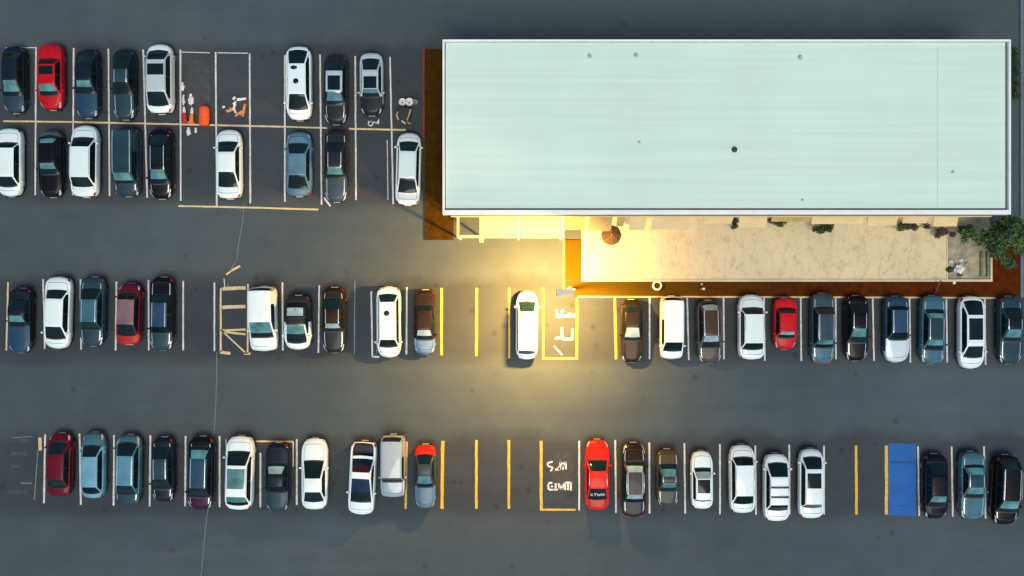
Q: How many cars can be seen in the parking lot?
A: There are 60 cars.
